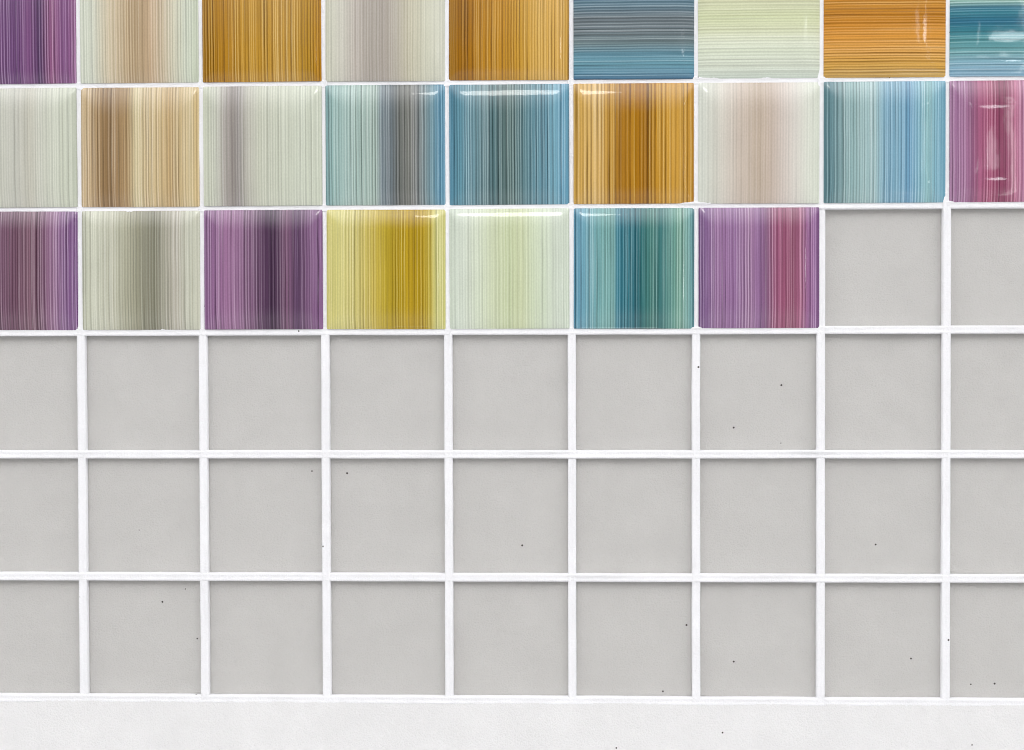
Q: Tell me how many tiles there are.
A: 25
